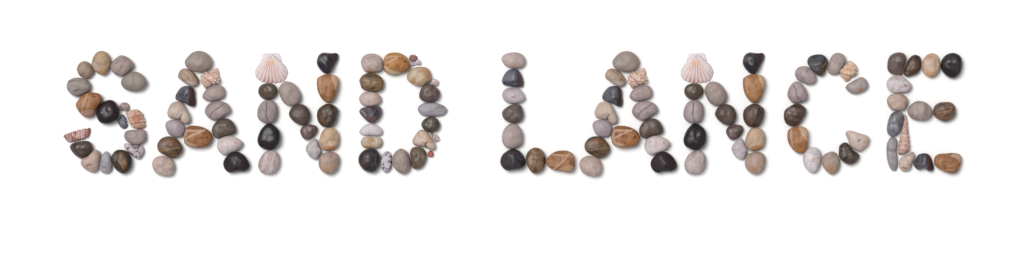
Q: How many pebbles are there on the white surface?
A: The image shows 113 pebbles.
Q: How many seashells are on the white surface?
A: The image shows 15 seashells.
